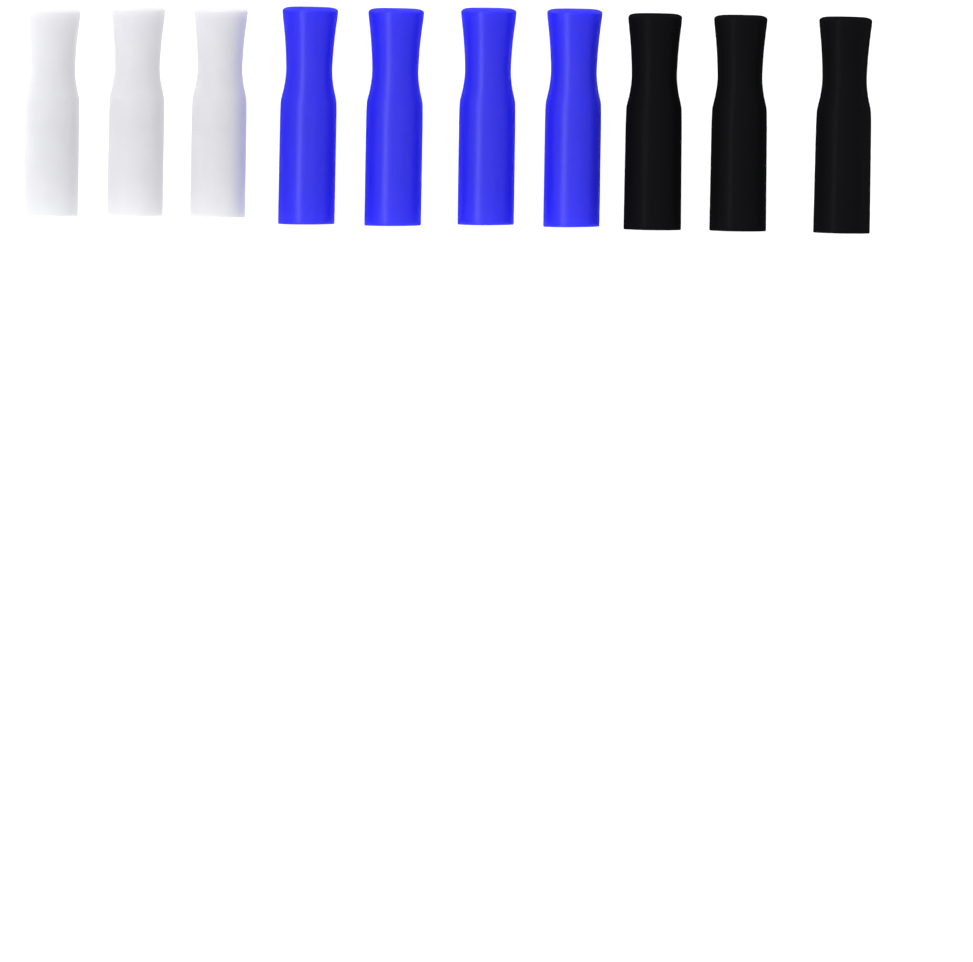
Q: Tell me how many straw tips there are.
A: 10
